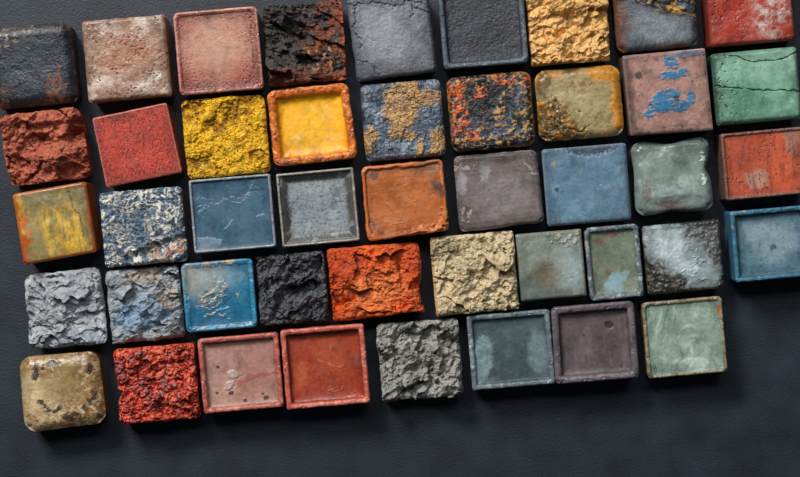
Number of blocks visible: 45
